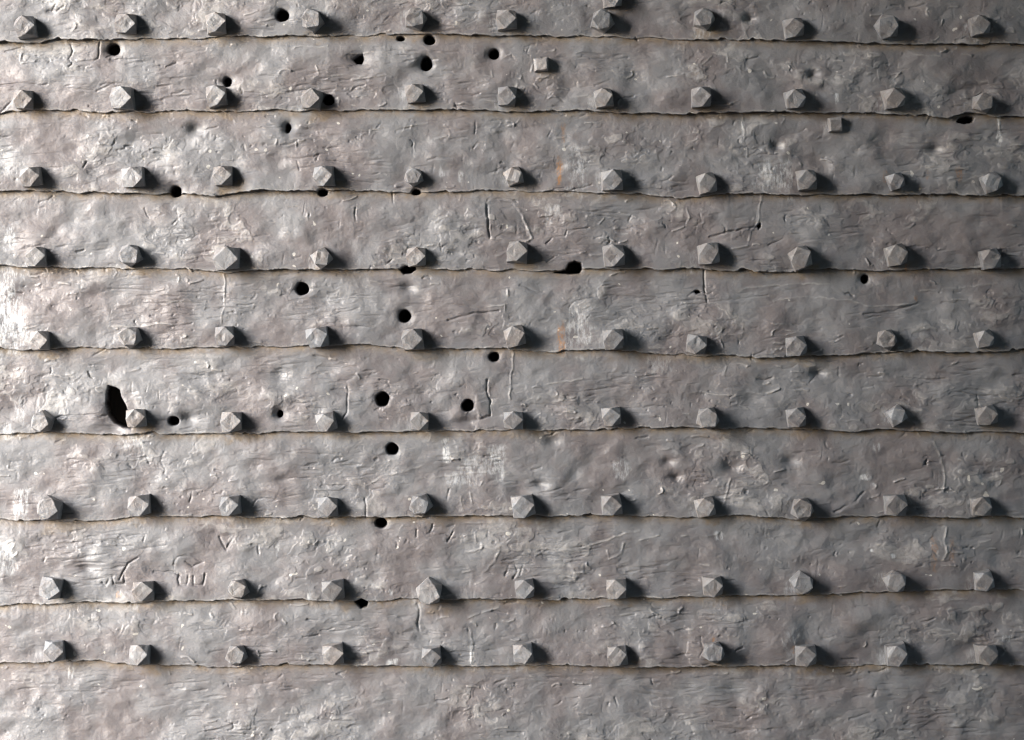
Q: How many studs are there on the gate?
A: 102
